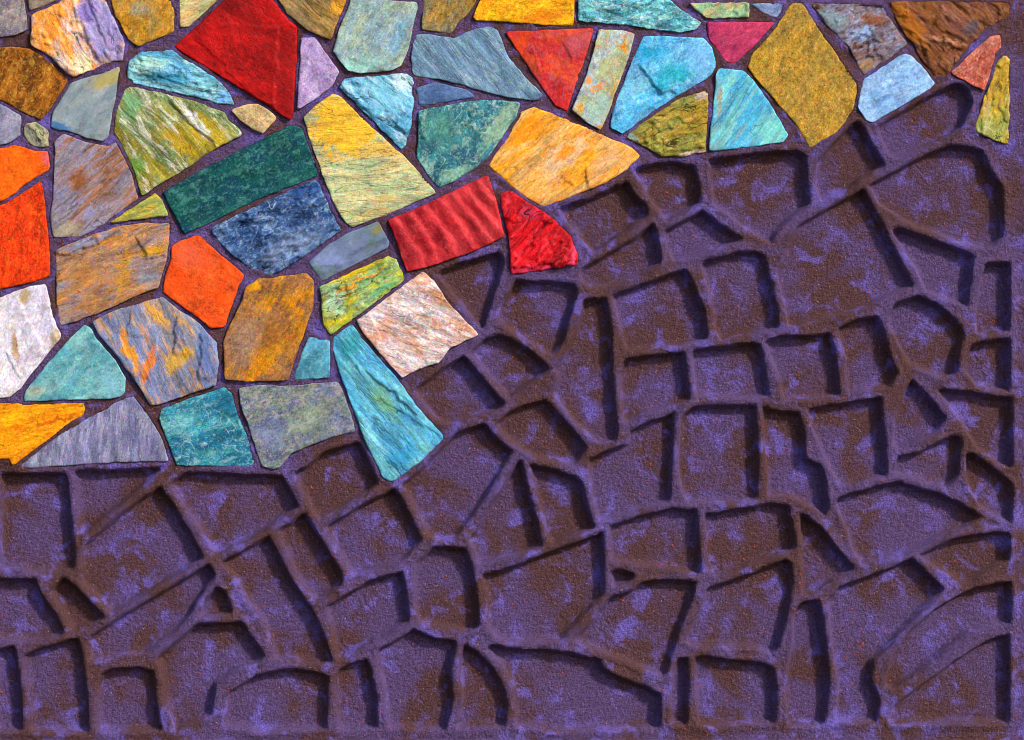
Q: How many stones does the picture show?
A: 62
